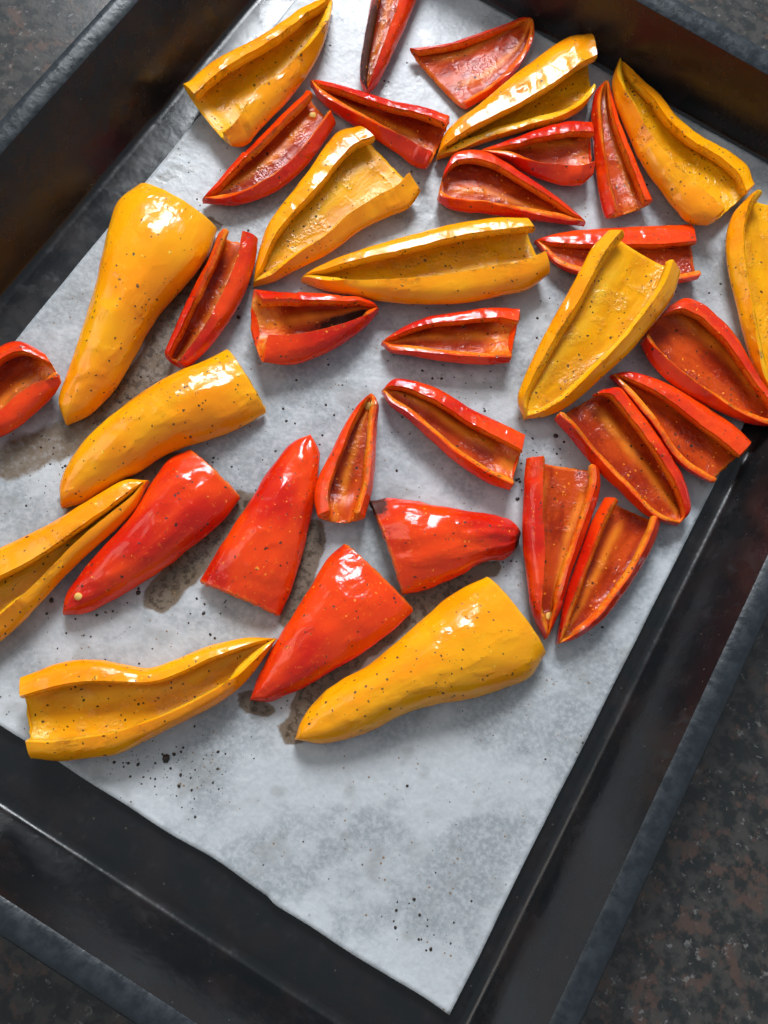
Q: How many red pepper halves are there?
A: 23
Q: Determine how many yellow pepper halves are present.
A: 12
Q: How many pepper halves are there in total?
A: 35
